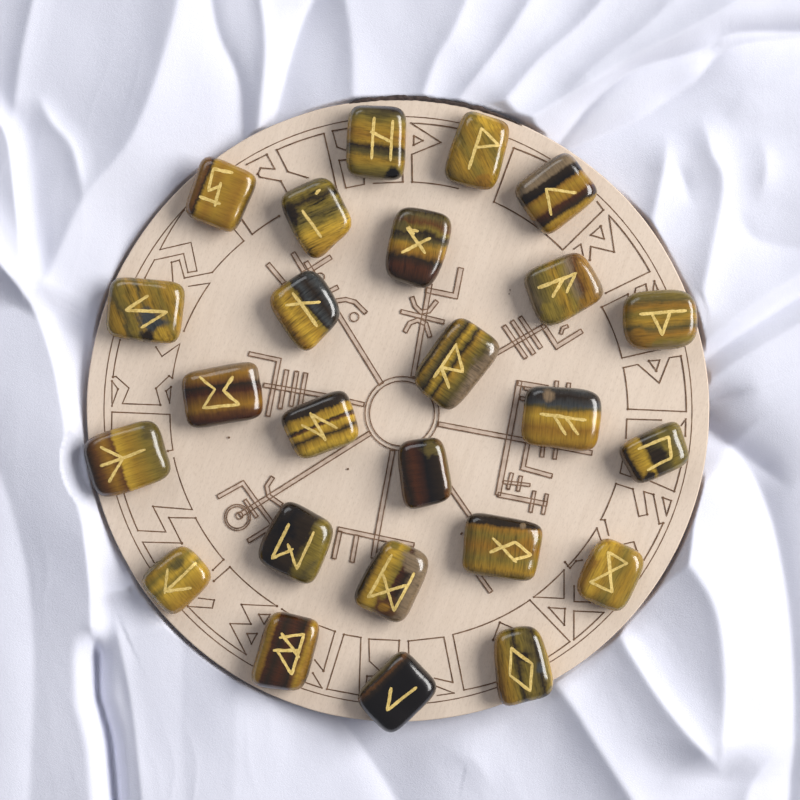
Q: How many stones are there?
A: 25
